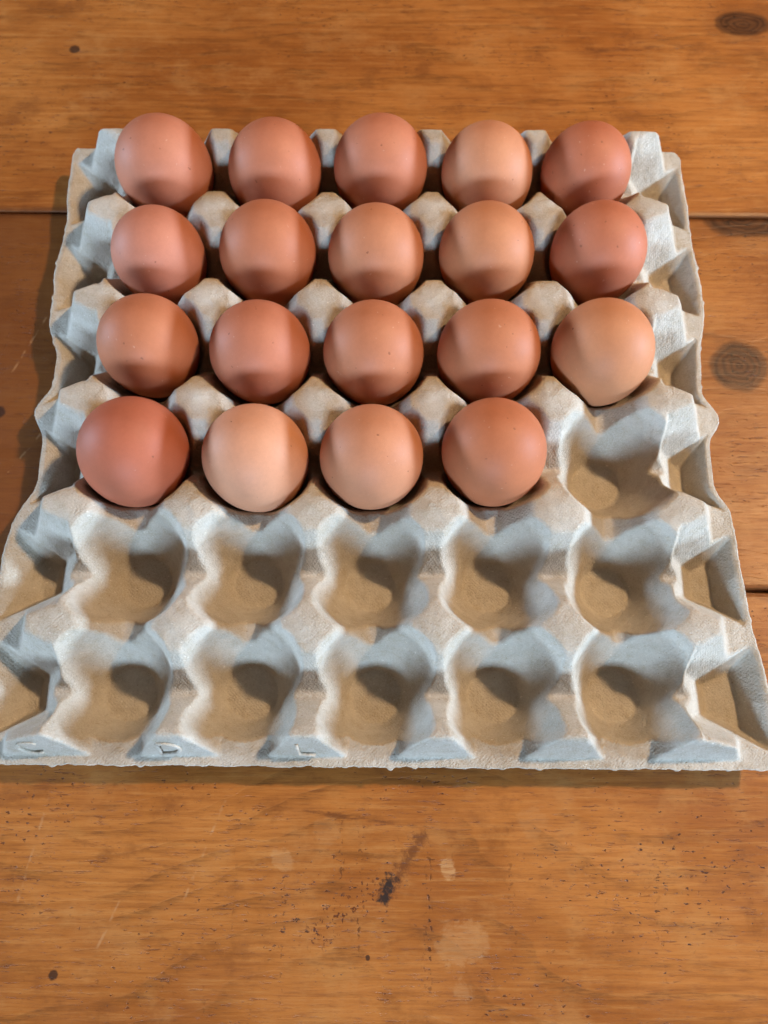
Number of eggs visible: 19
